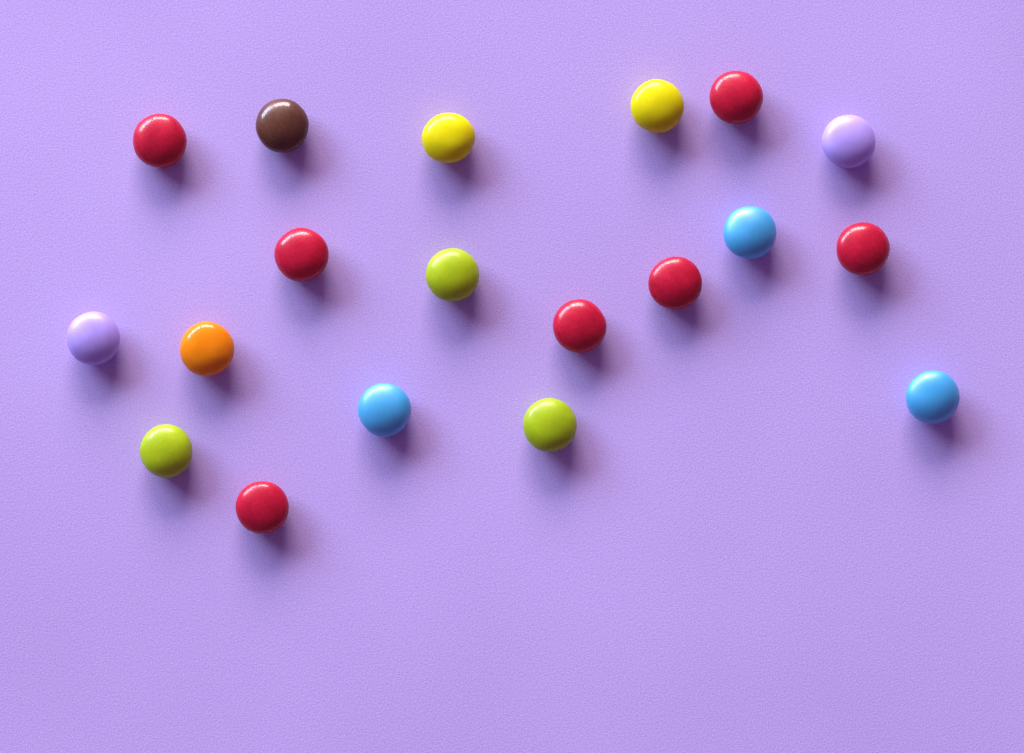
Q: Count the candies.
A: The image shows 19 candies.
